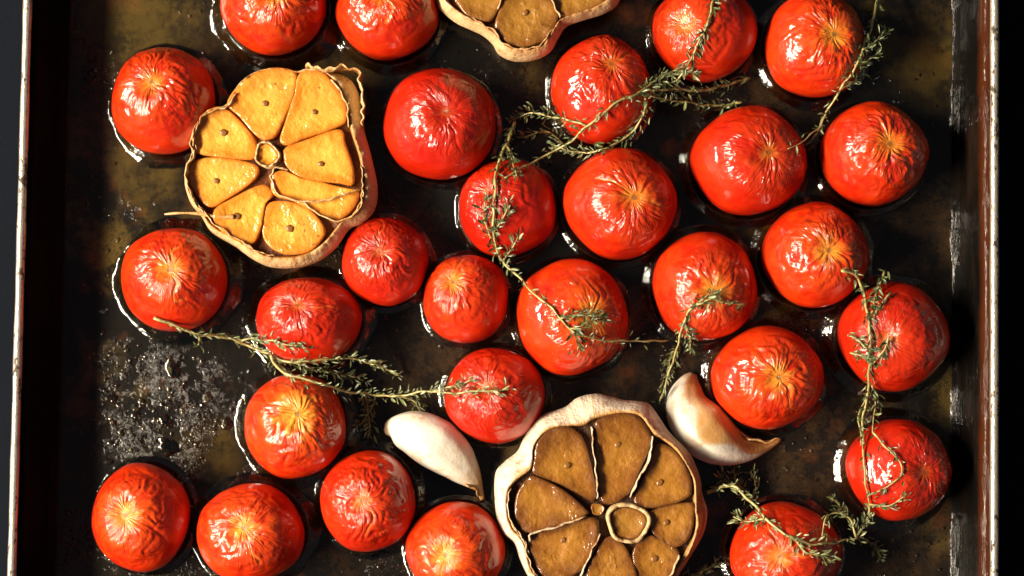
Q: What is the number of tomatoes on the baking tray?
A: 28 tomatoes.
